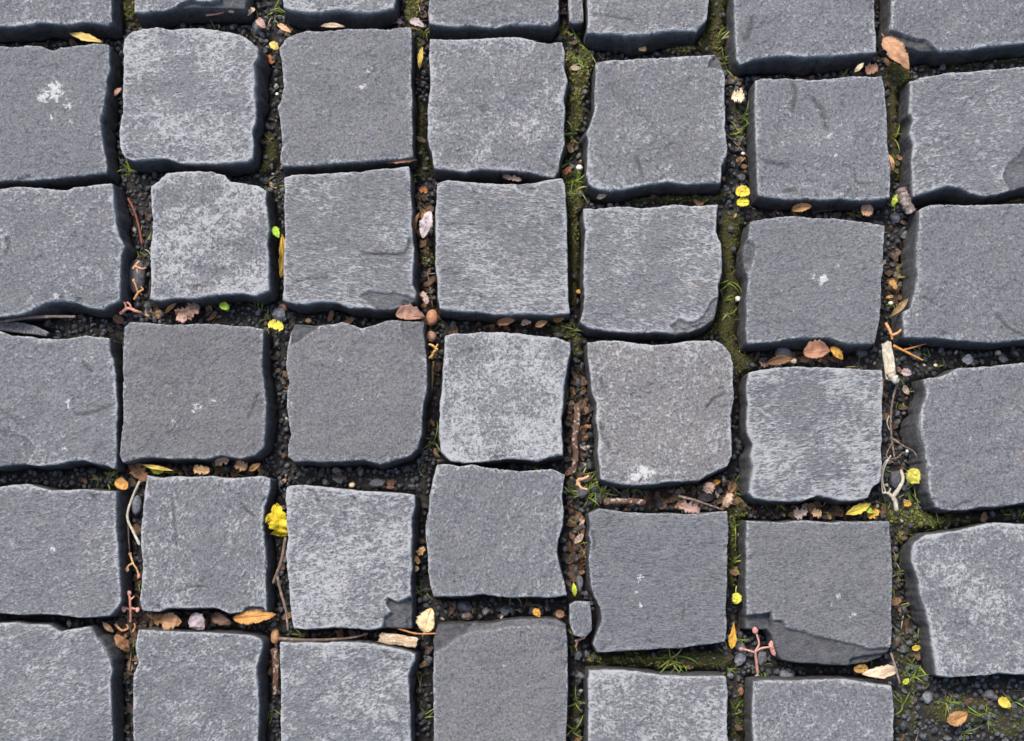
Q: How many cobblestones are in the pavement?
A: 41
